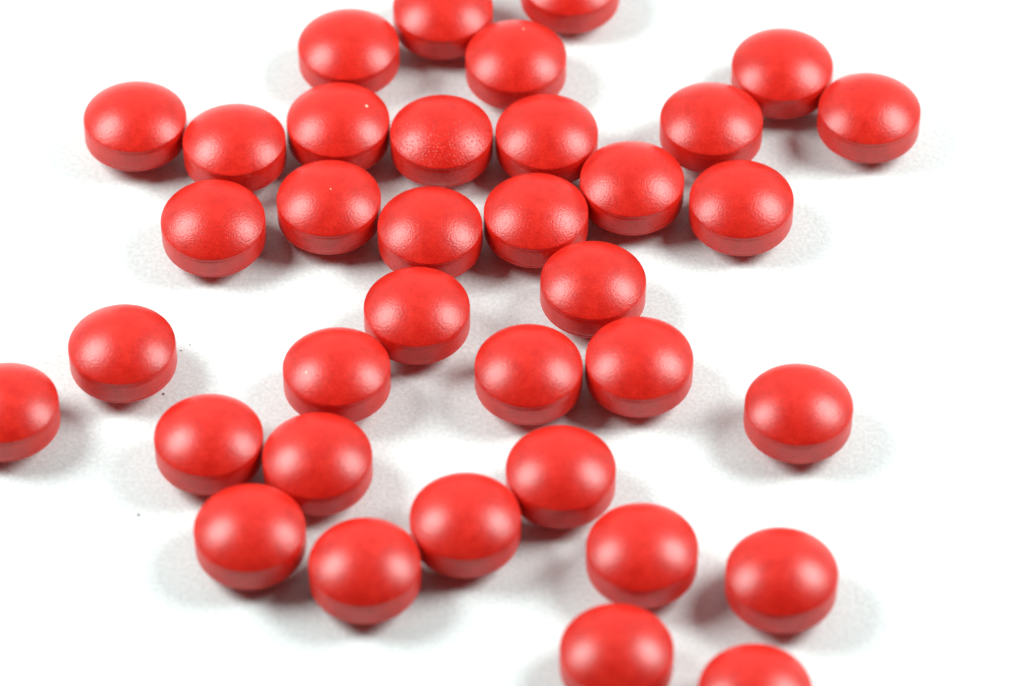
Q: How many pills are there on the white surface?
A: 36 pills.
